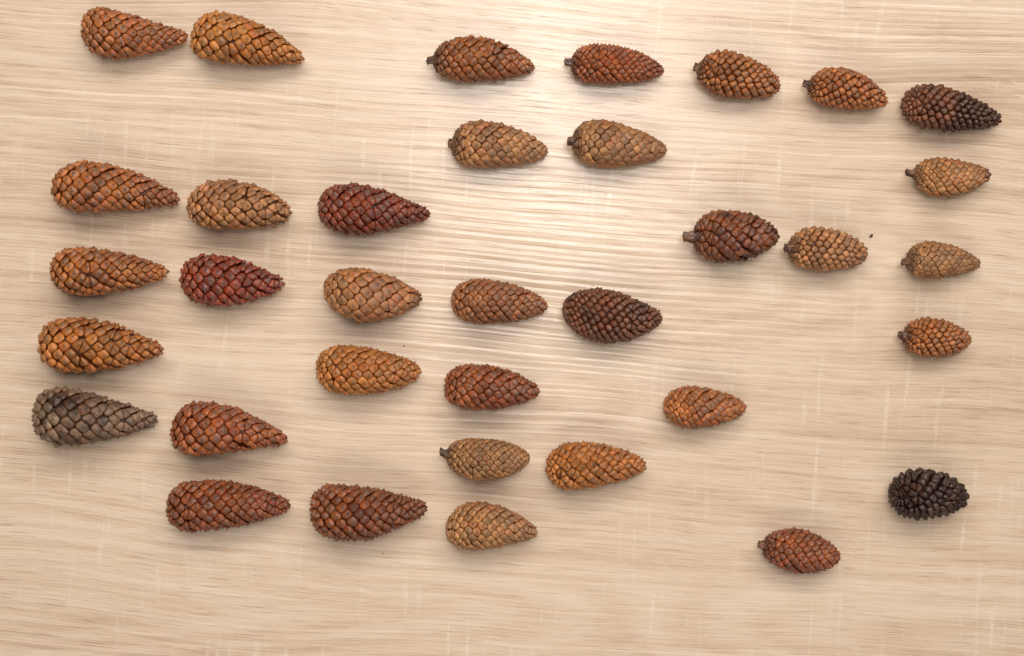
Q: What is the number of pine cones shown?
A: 35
